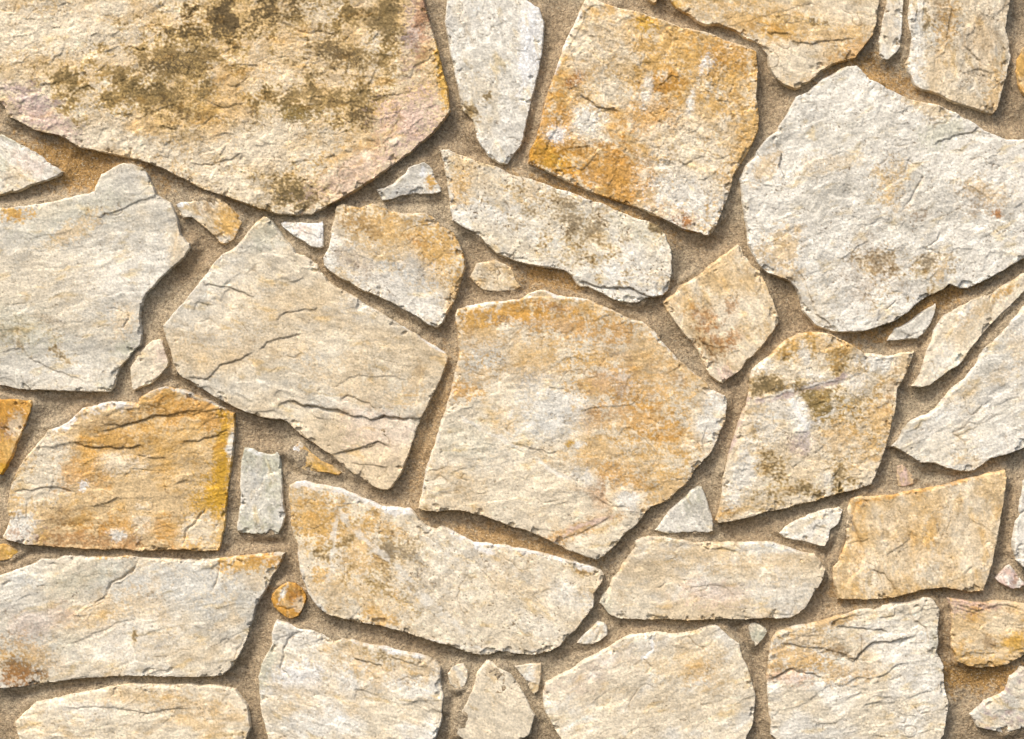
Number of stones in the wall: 50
